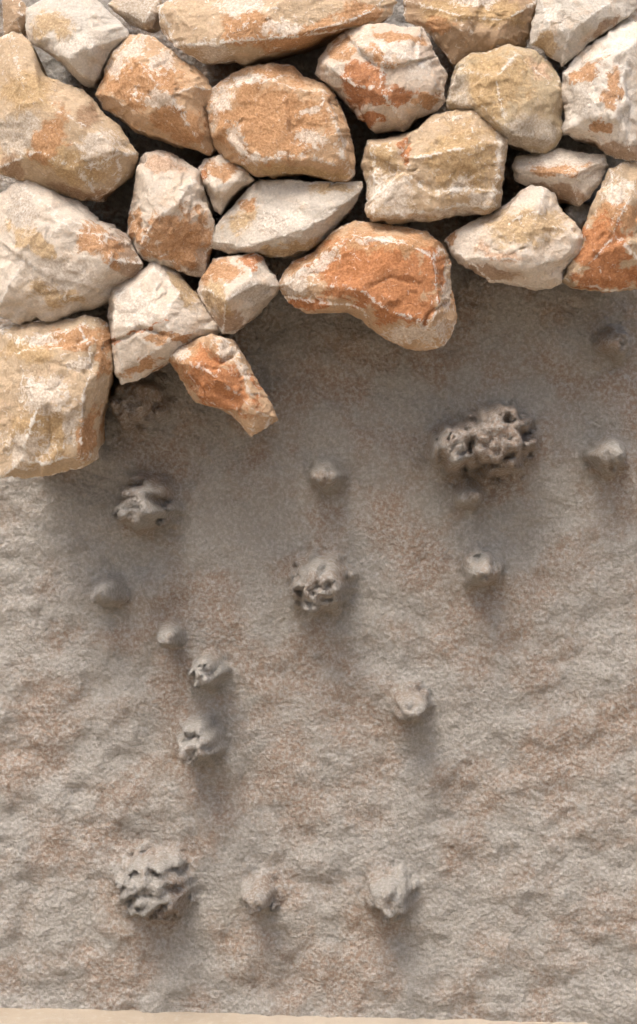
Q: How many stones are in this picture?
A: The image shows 25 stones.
